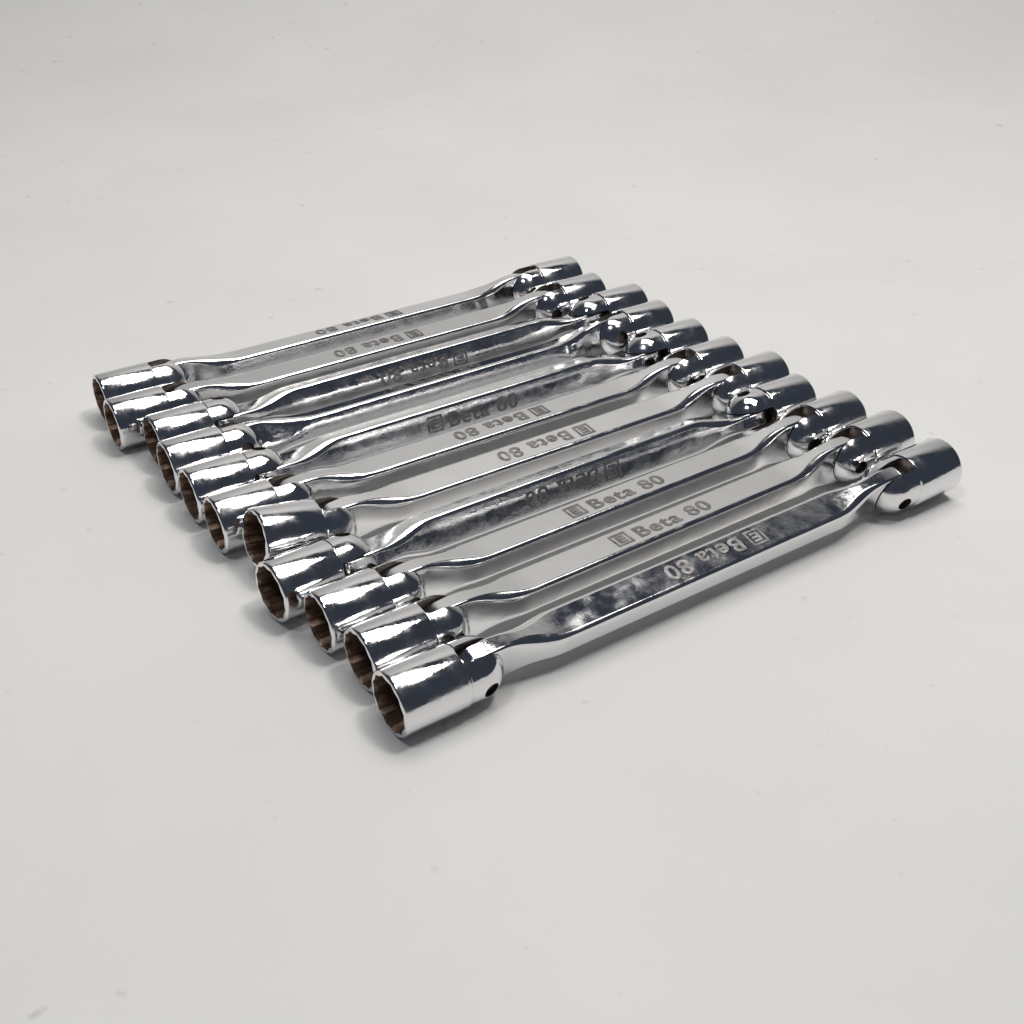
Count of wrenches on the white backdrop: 11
